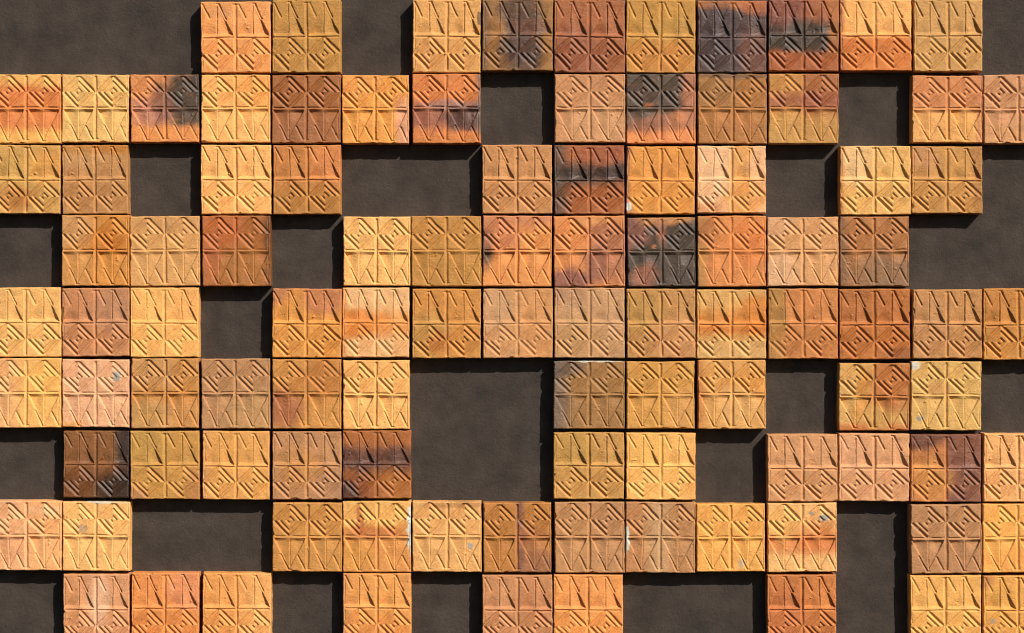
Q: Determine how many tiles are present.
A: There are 101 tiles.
